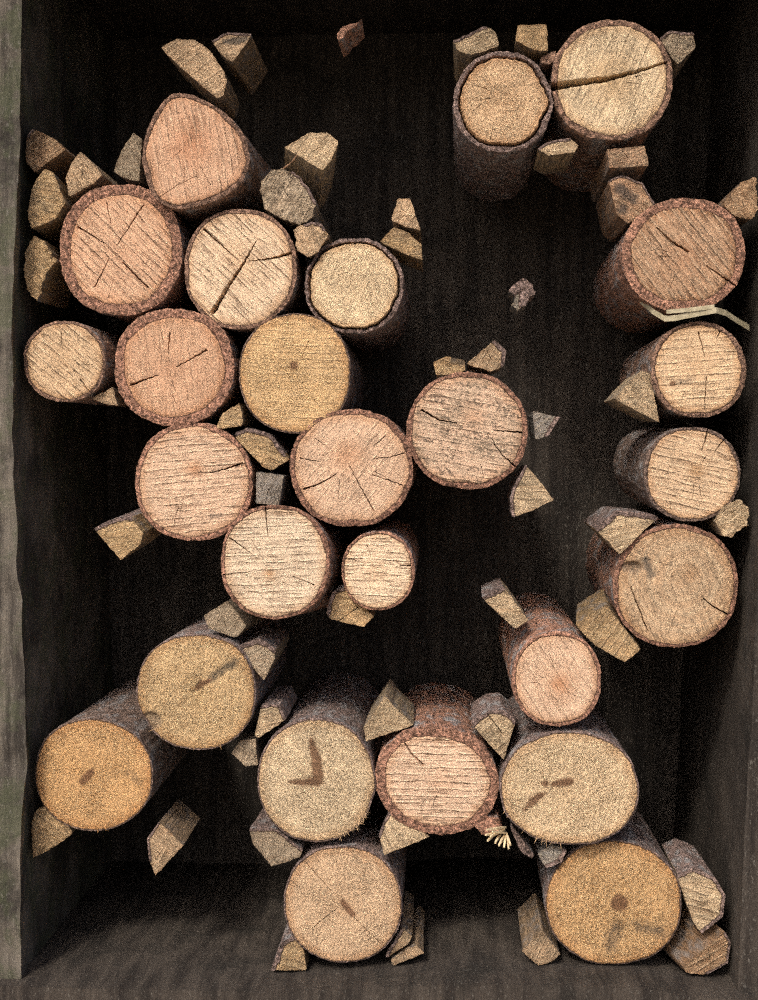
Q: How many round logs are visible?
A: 26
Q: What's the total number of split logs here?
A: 49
